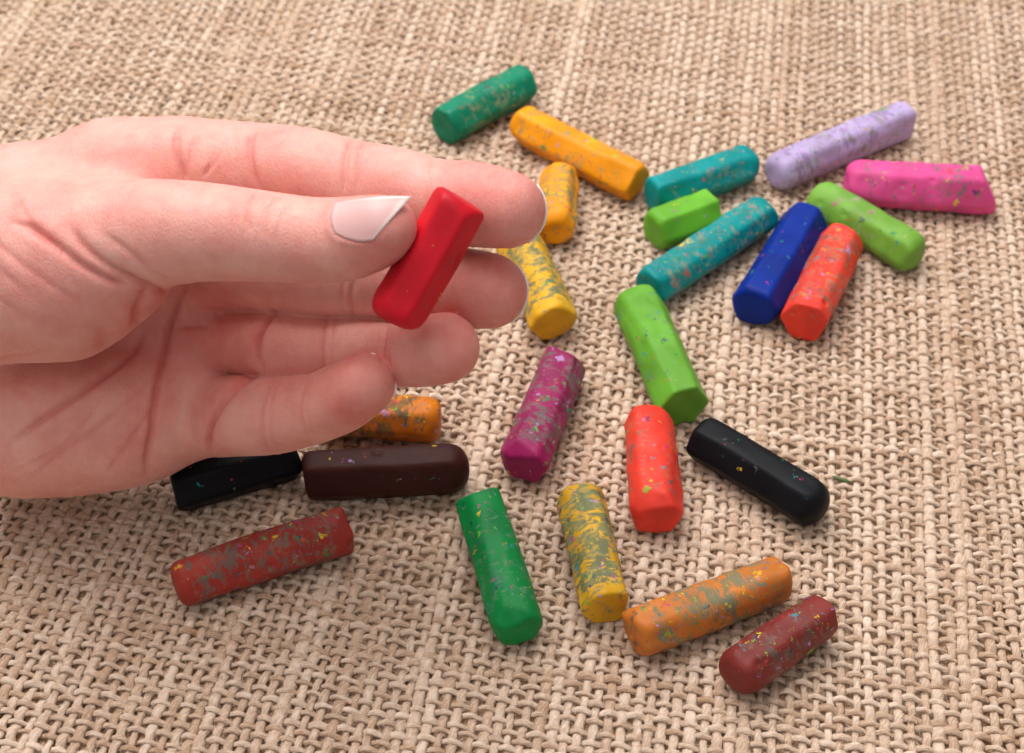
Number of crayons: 25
